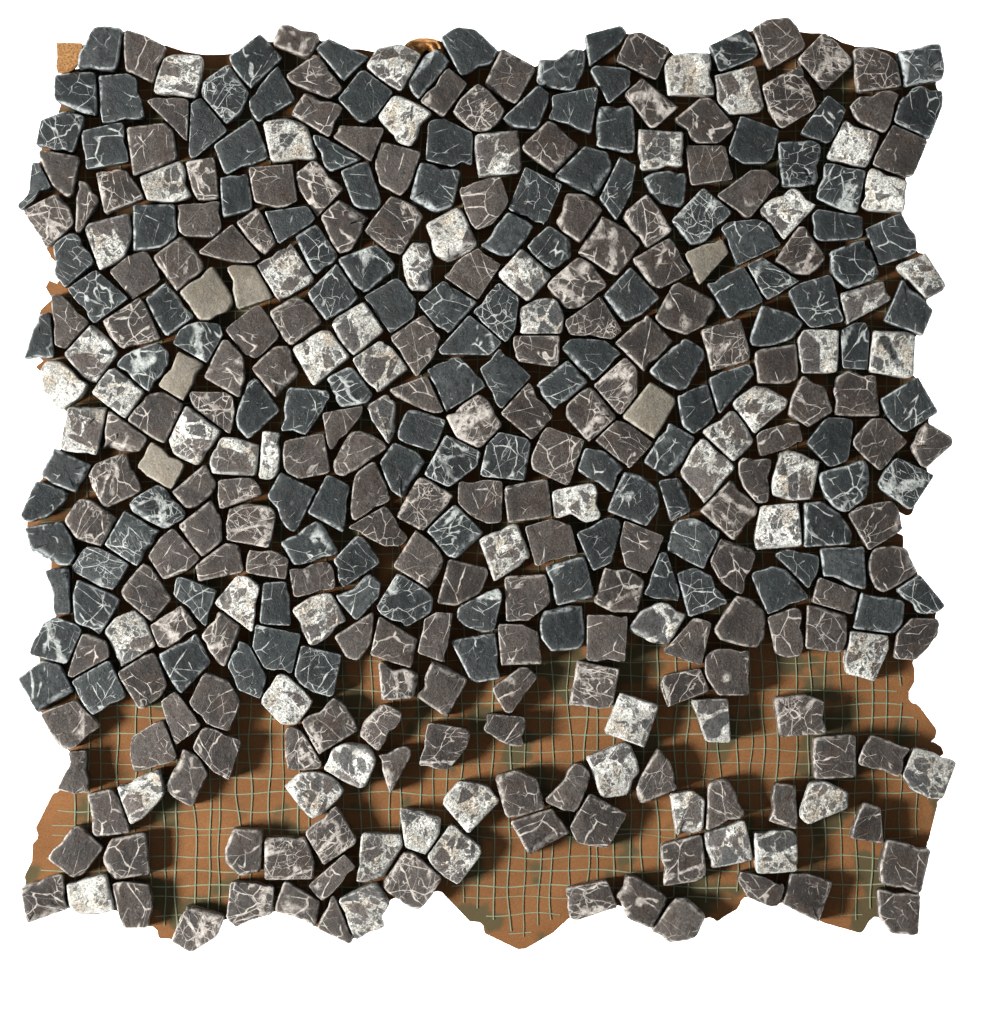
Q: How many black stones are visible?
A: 126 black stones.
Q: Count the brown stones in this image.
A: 170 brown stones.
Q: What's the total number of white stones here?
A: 63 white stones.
